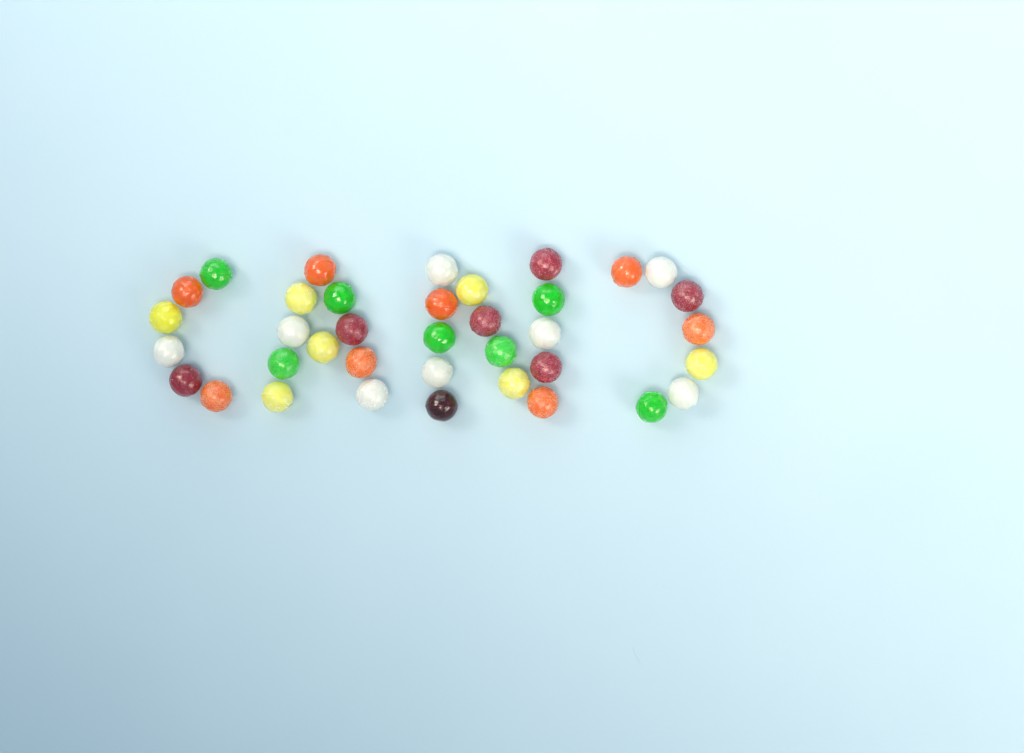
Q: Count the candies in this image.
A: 37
